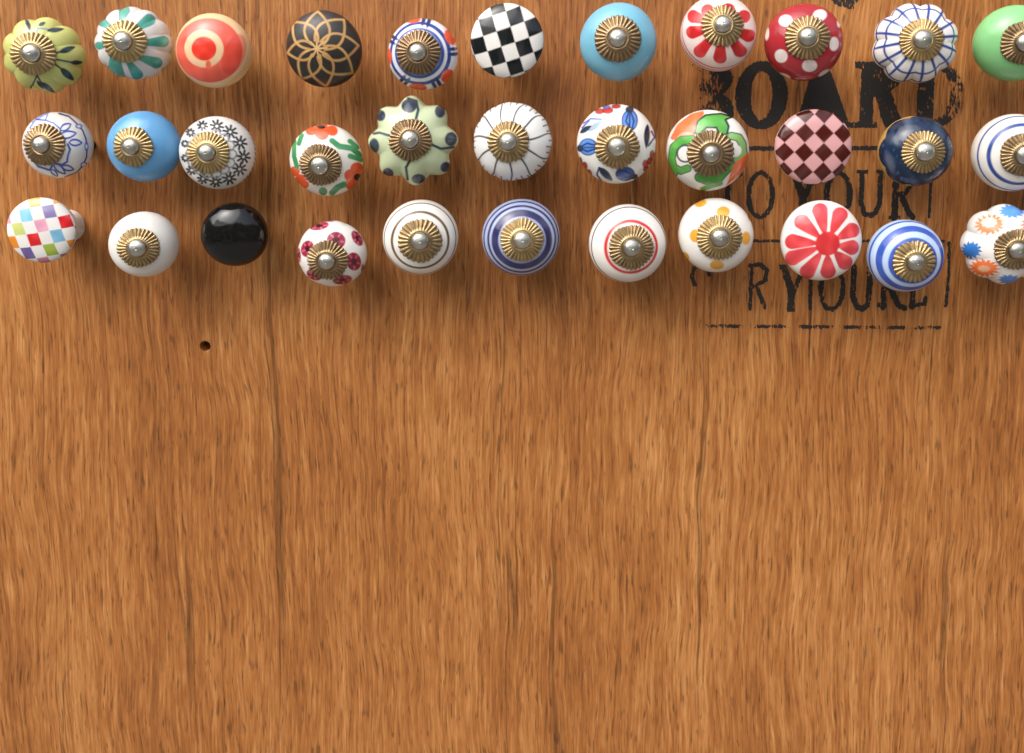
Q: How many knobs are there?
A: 33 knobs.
